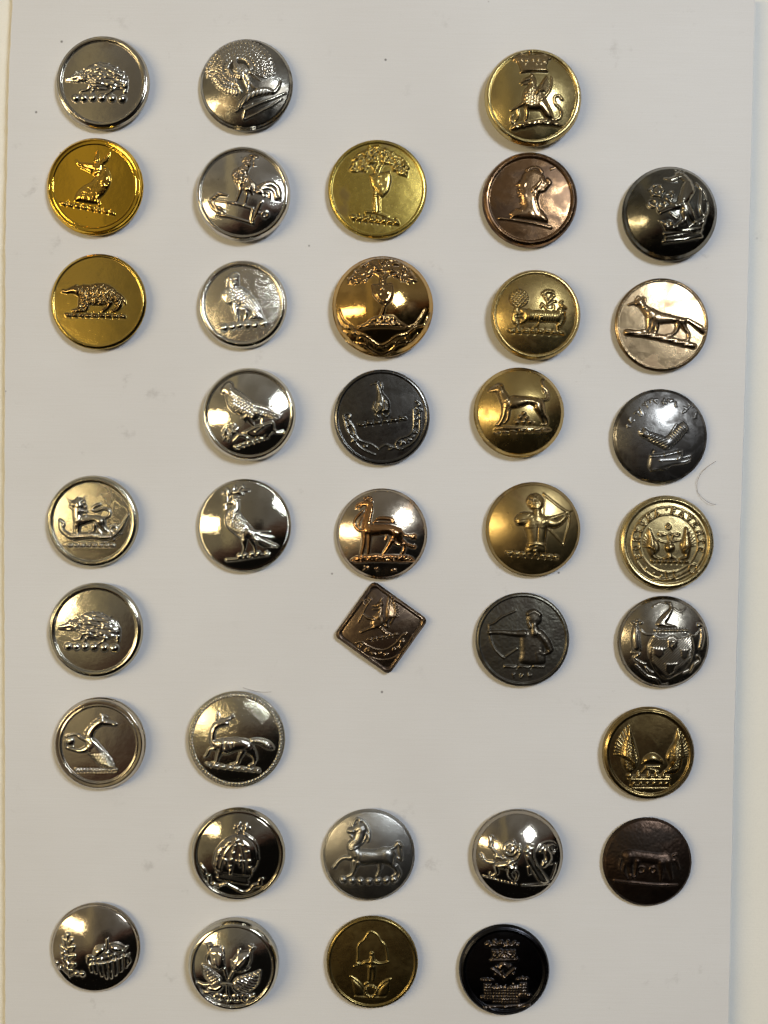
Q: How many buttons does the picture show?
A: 37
